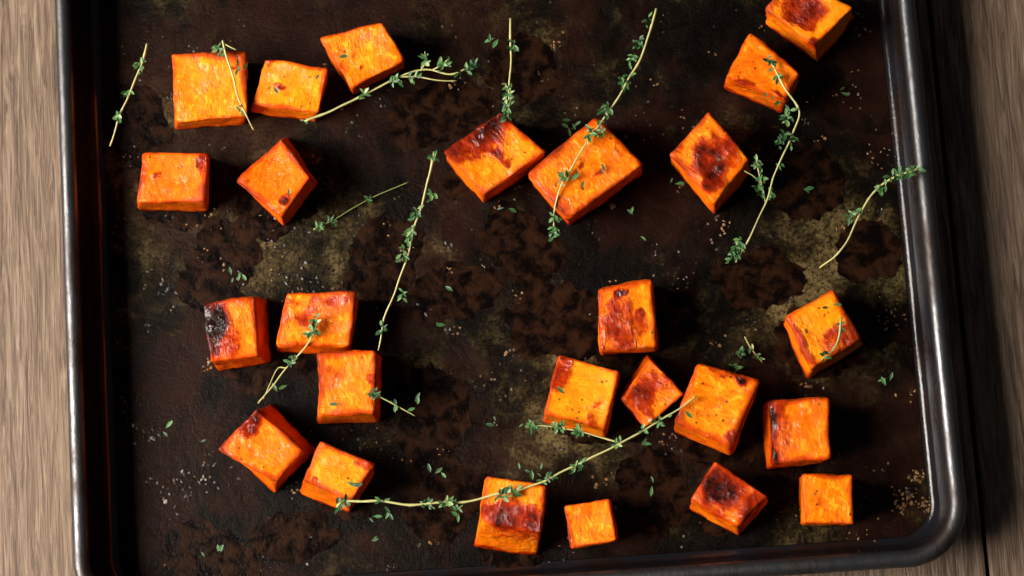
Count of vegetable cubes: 25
